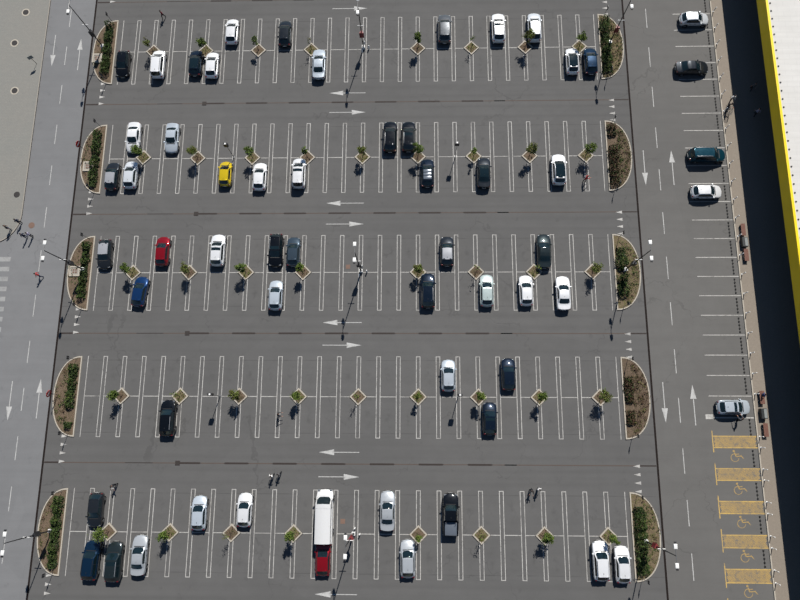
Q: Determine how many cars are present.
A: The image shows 58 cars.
